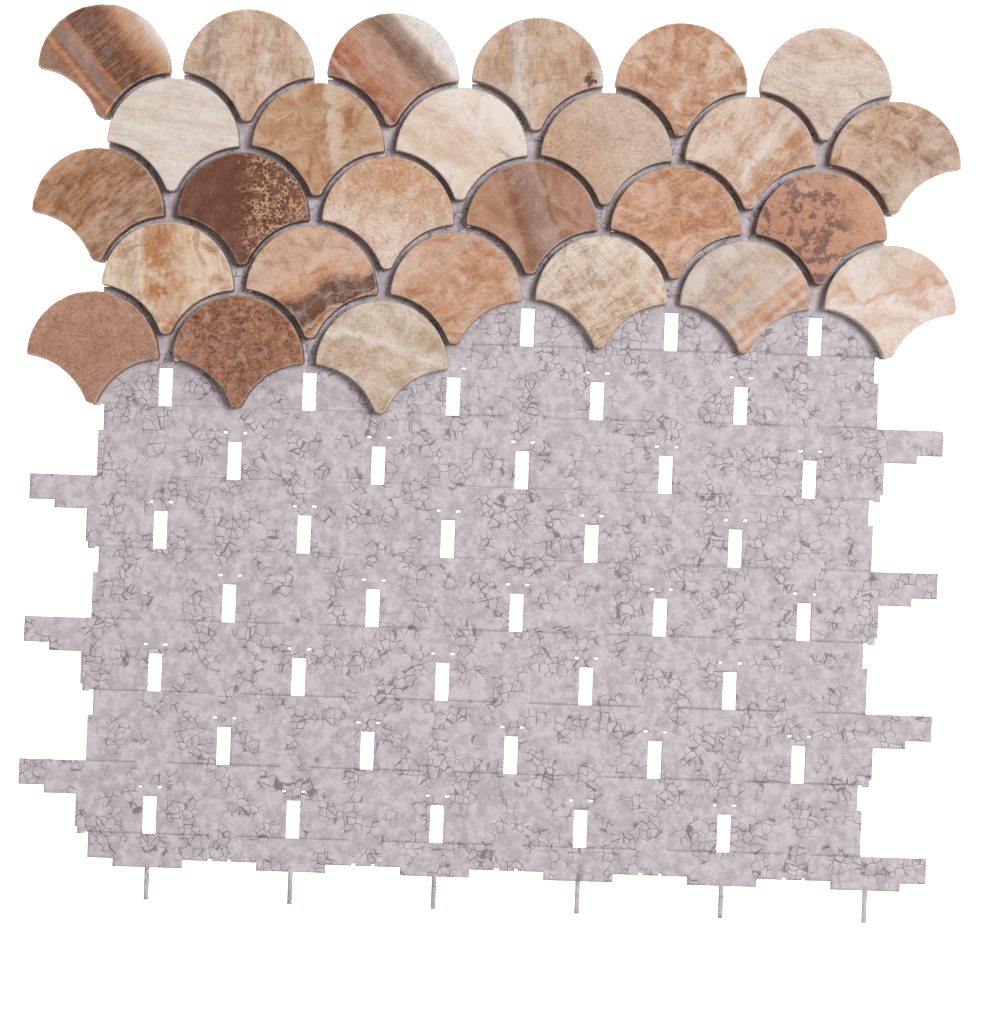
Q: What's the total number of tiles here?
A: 27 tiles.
